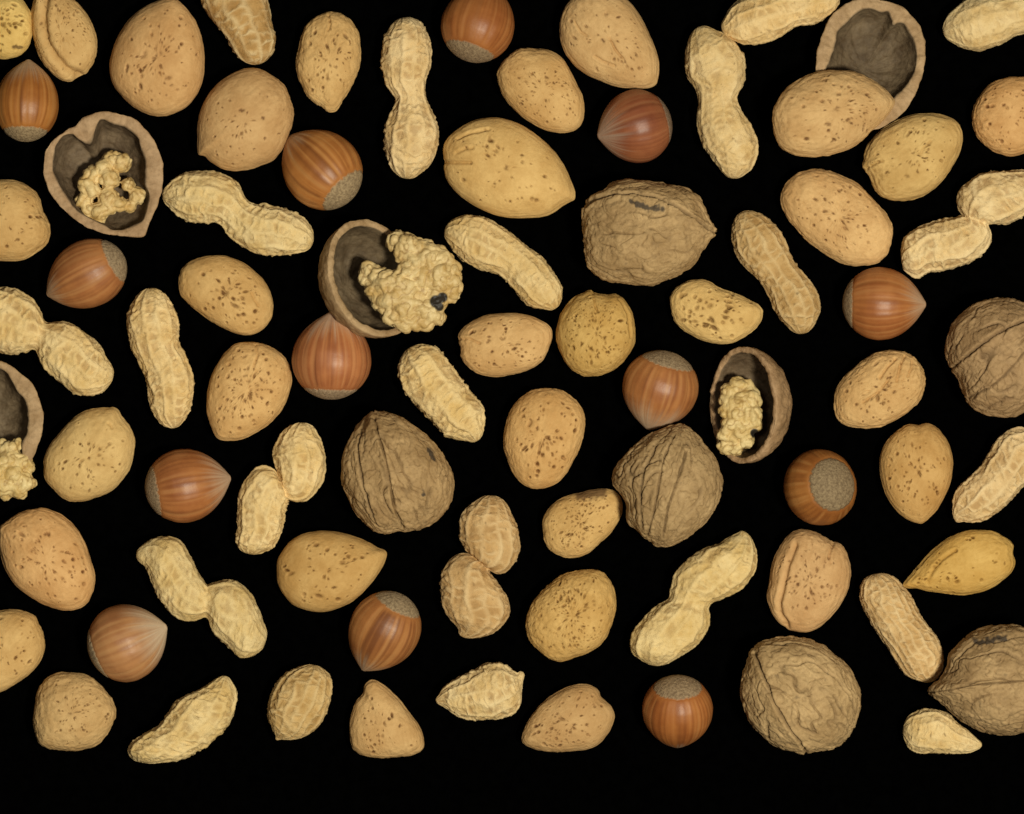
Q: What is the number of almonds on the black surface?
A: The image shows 32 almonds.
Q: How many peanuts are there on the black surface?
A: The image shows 22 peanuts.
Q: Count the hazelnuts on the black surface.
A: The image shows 13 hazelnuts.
